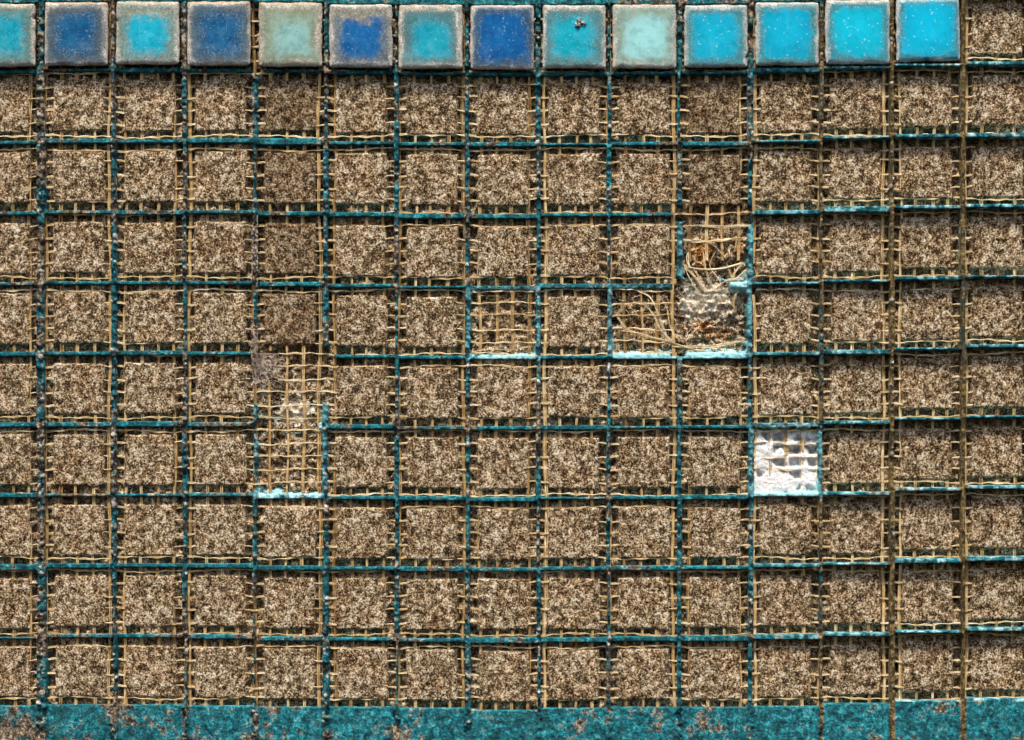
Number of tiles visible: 14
